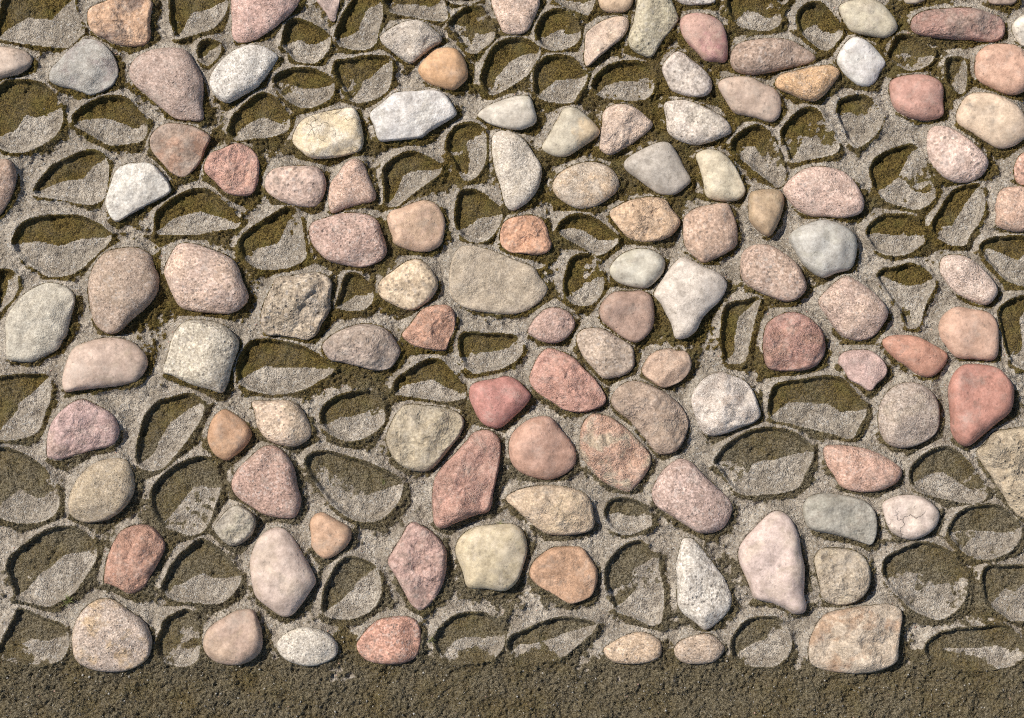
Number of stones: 116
